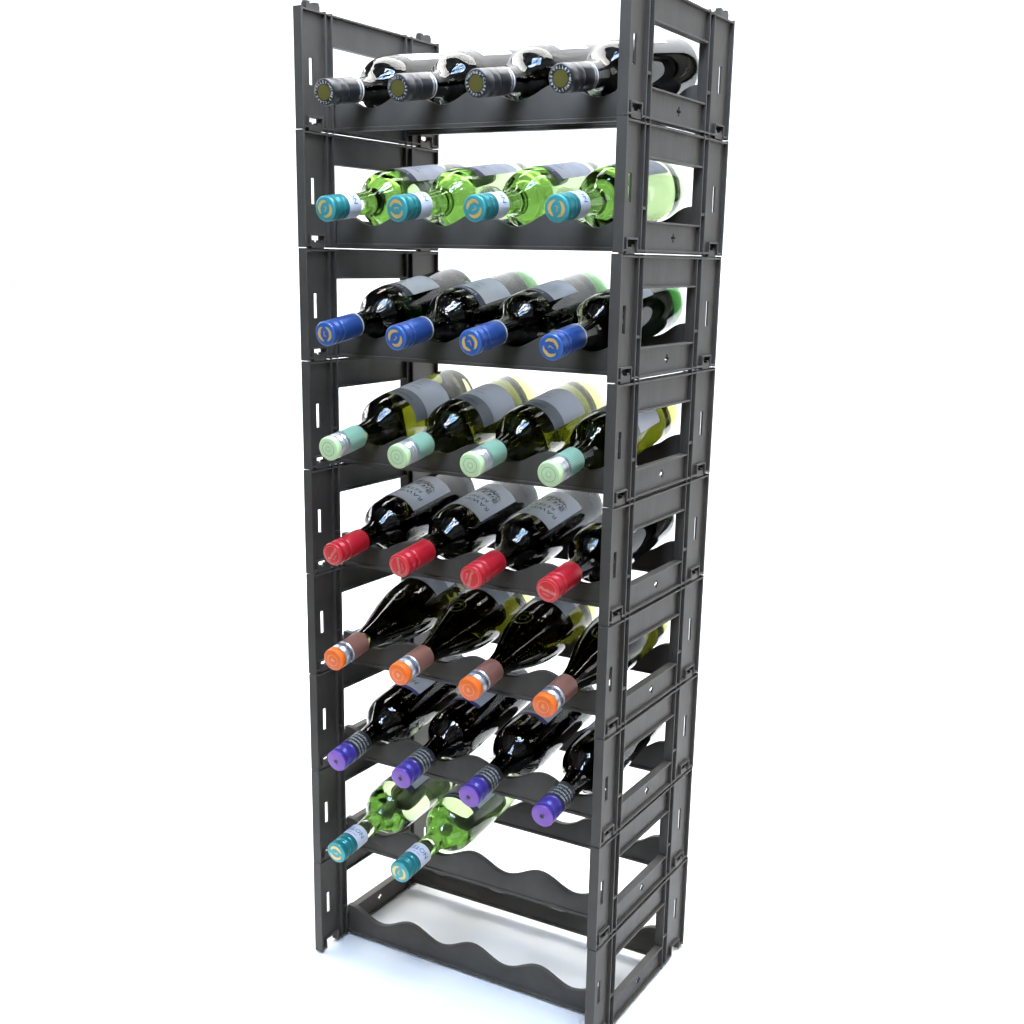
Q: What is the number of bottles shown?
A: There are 30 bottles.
